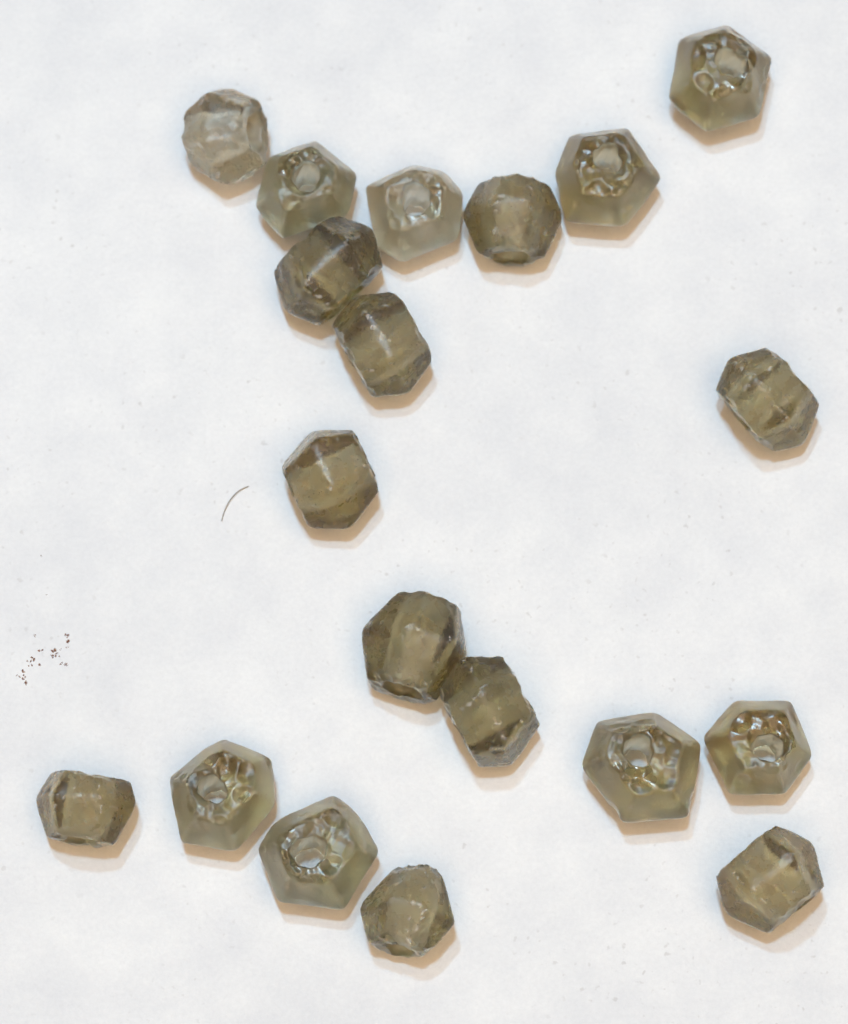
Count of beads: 19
